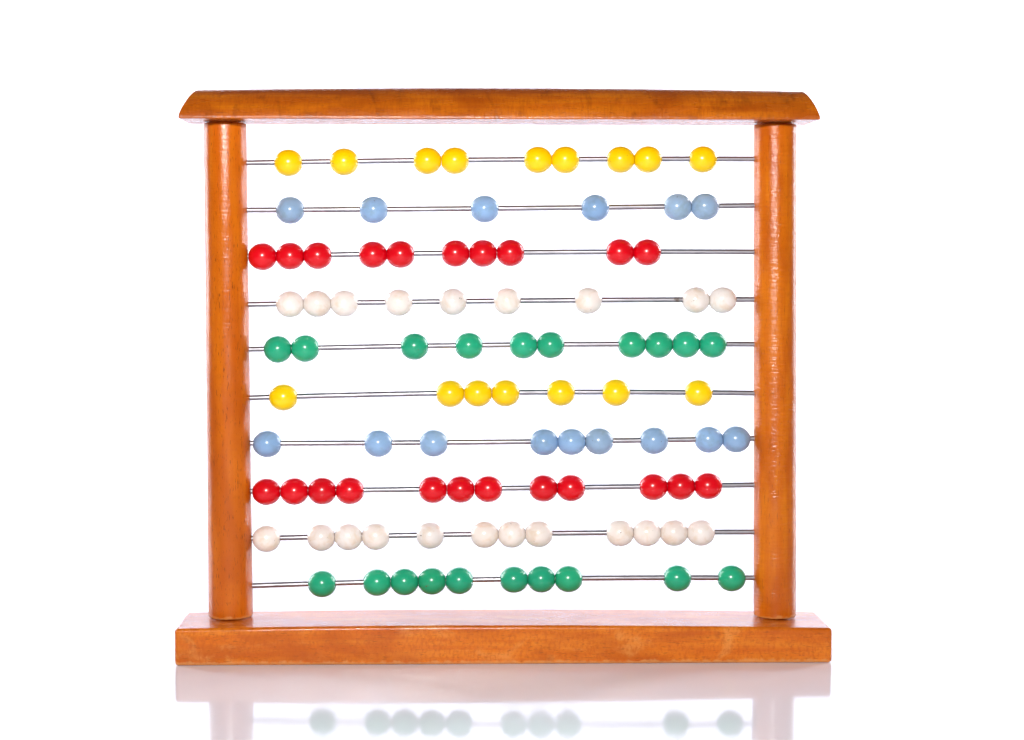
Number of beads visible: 94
